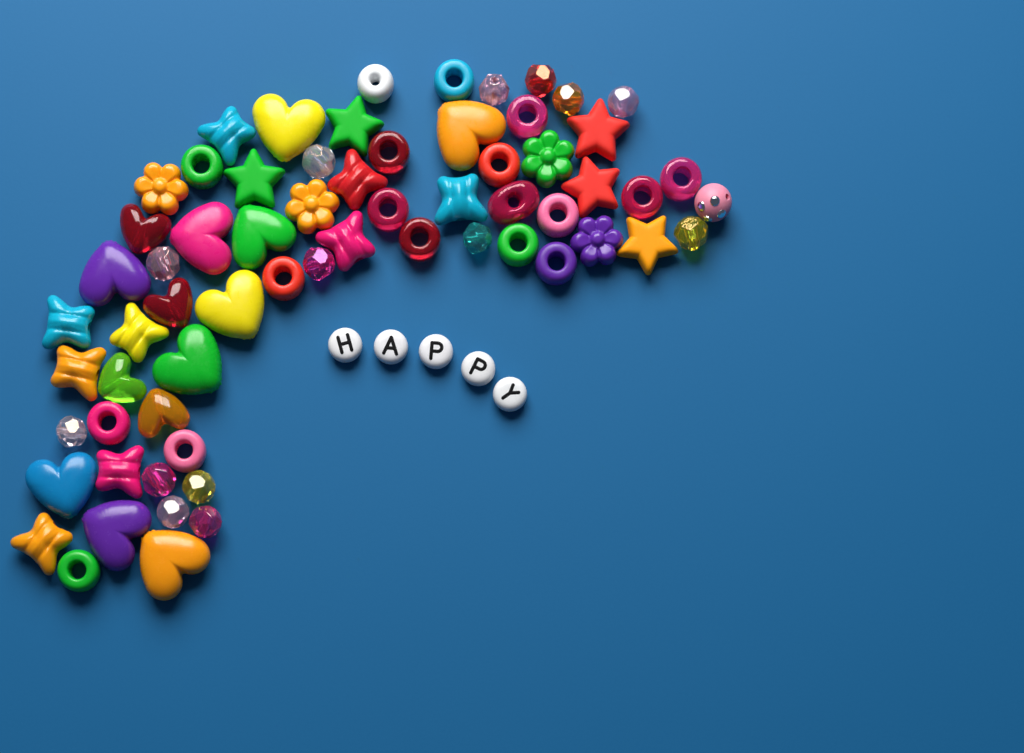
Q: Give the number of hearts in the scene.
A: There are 14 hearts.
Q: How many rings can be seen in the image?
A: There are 17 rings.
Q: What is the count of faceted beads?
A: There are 14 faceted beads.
